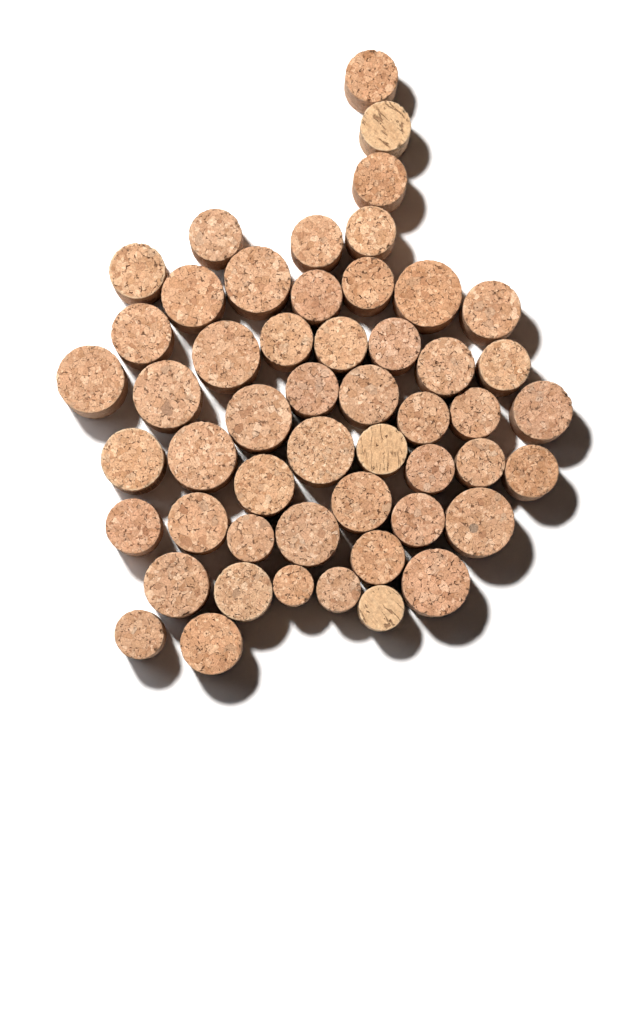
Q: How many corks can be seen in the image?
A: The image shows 52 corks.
